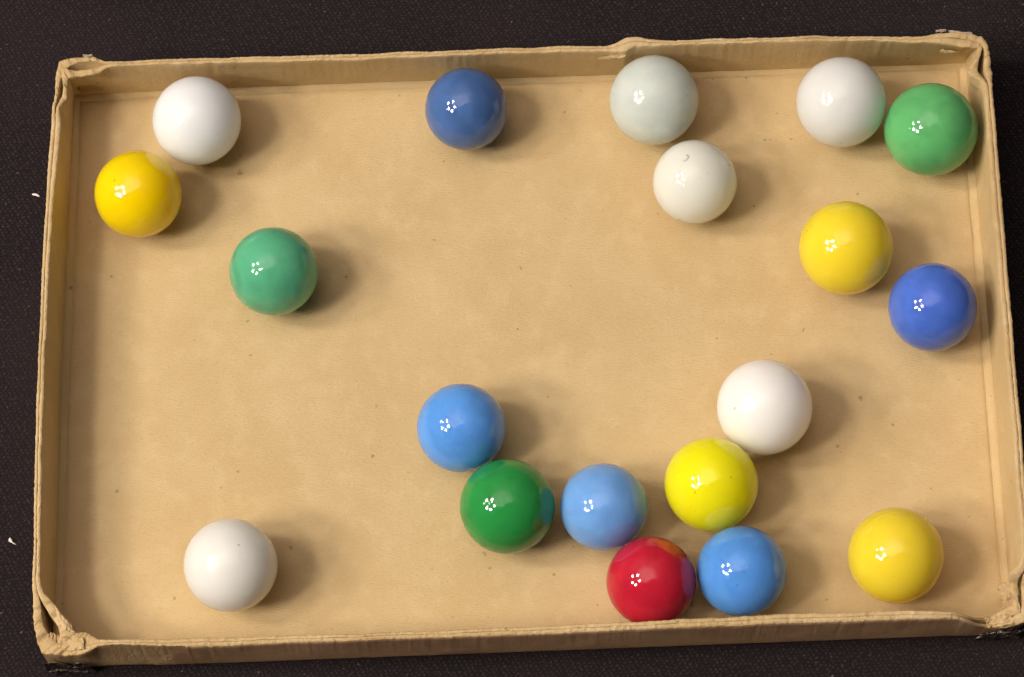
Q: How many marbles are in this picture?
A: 19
